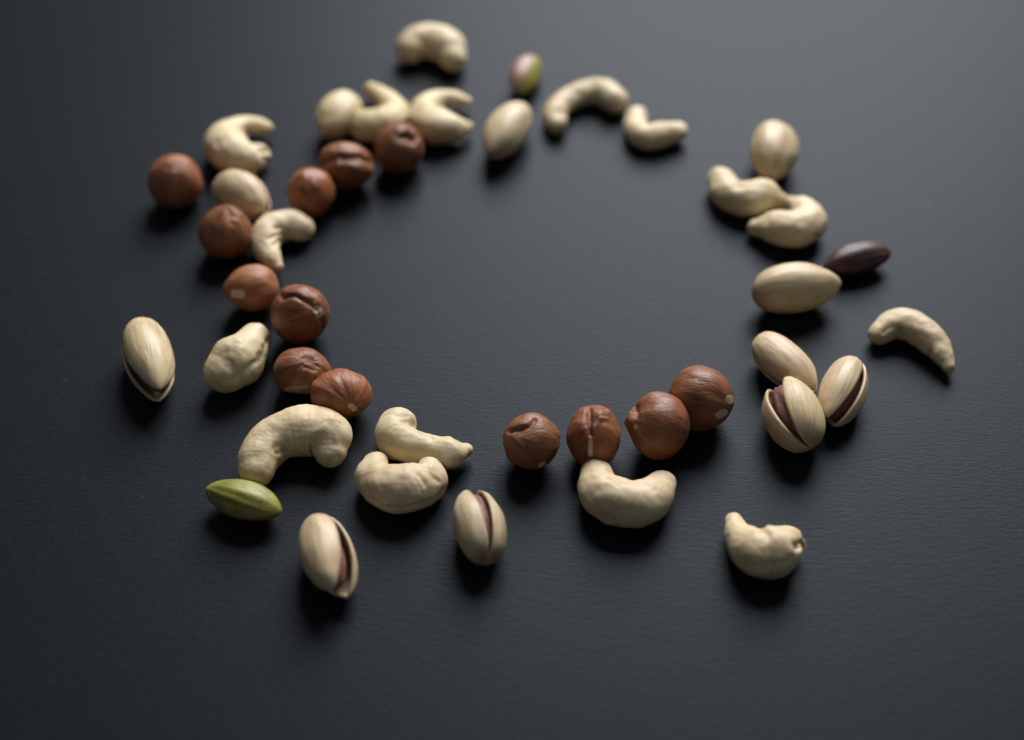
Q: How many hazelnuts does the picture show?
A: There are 13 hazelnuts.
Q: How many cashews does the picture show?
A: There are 16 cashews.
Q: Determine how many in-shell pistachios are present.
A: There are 11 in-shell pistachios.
